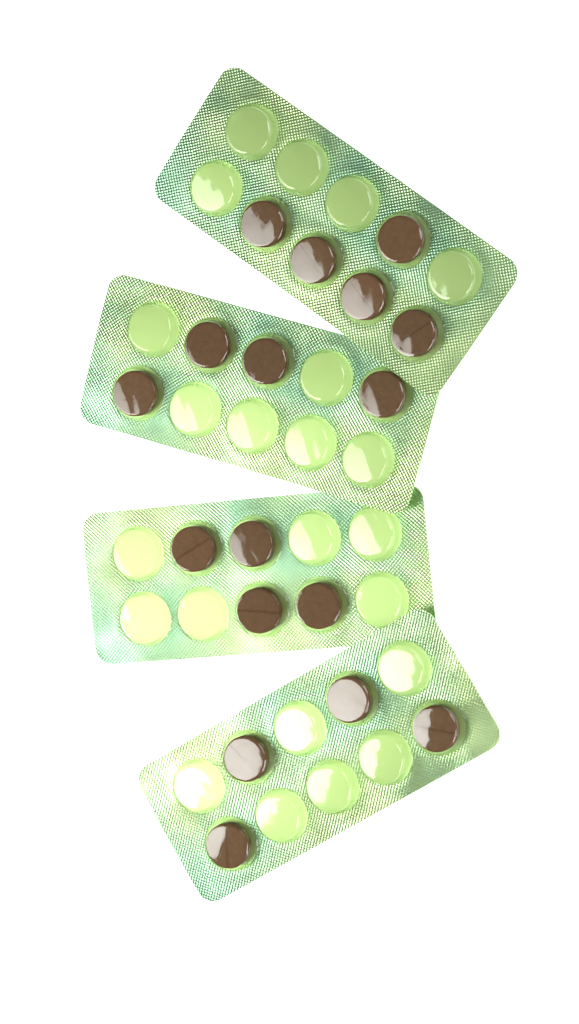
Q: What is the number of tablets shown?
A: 17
